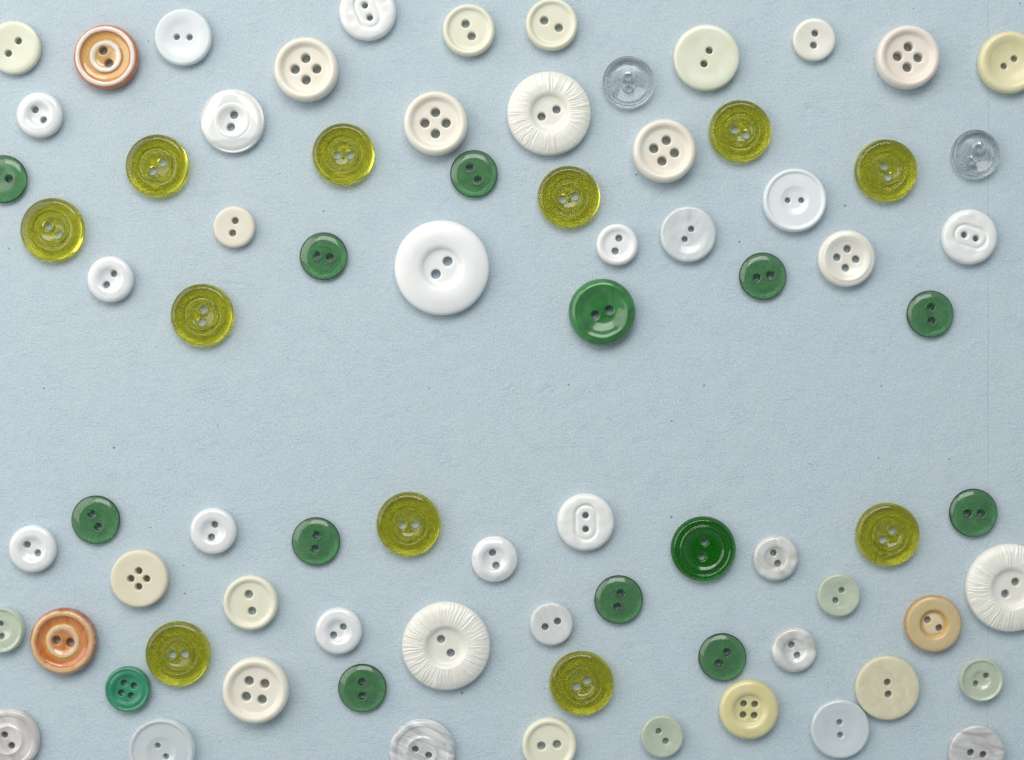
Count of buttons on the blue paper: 78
